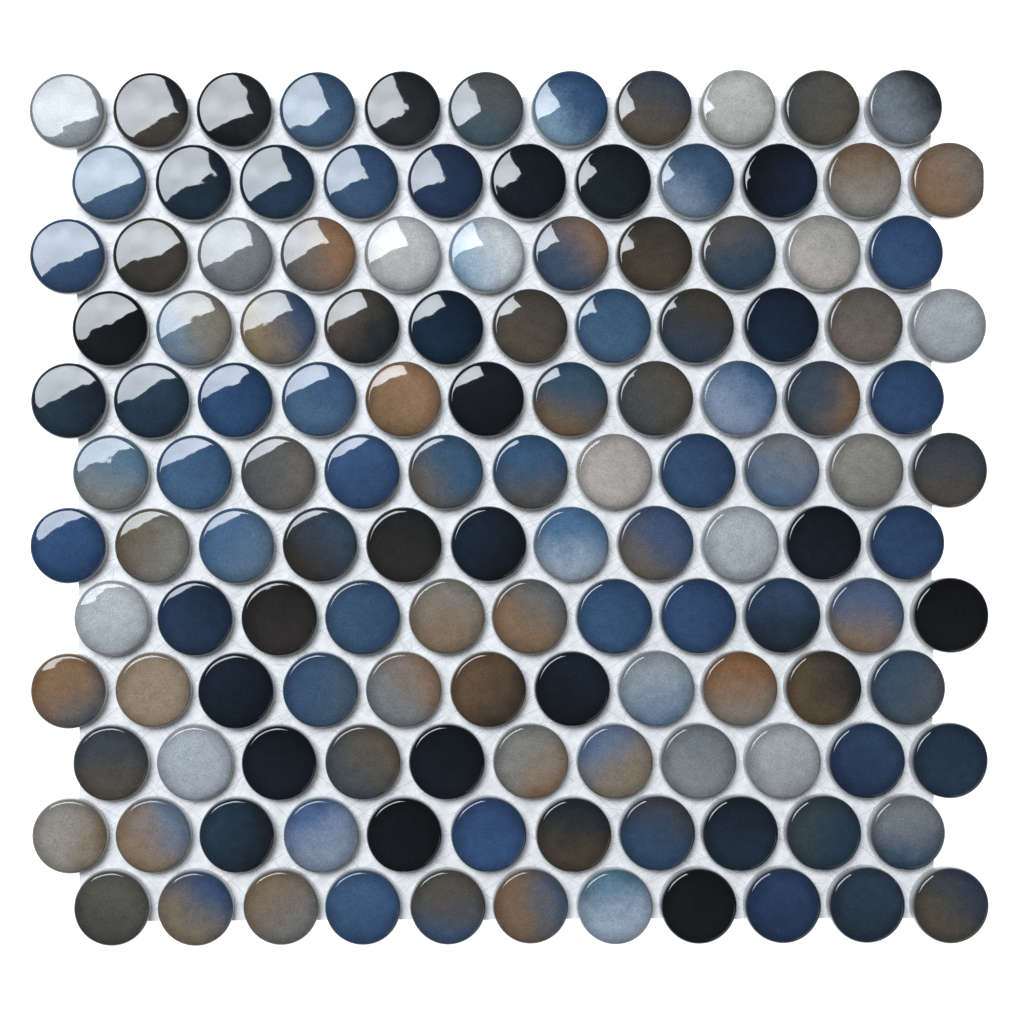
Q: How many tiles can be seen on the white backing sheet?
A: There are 132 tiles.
